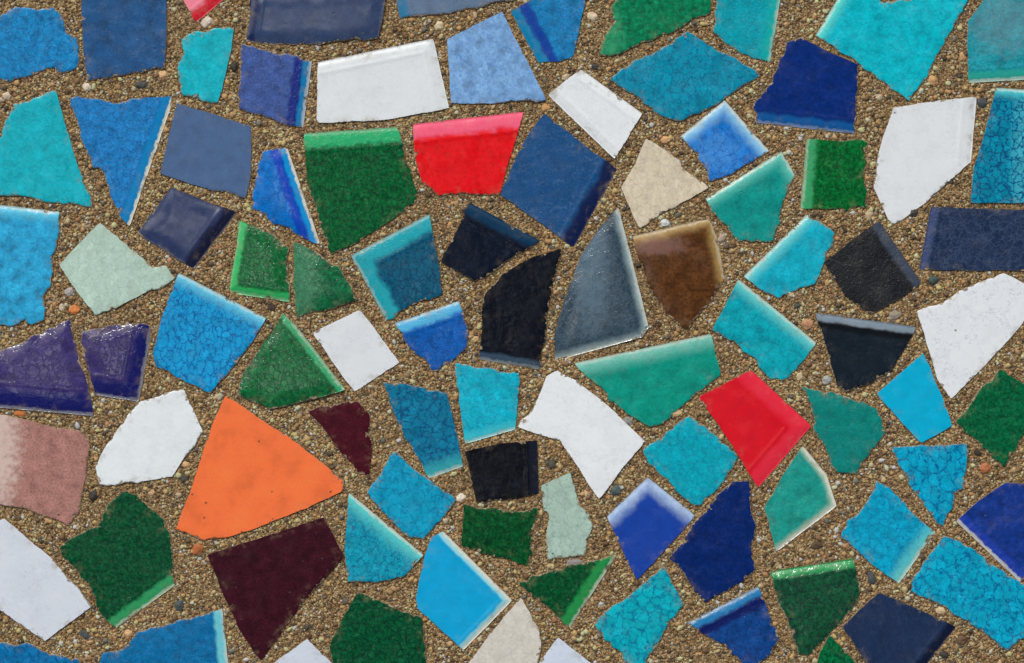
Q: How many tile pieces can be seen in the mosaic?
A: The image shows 93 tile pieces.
